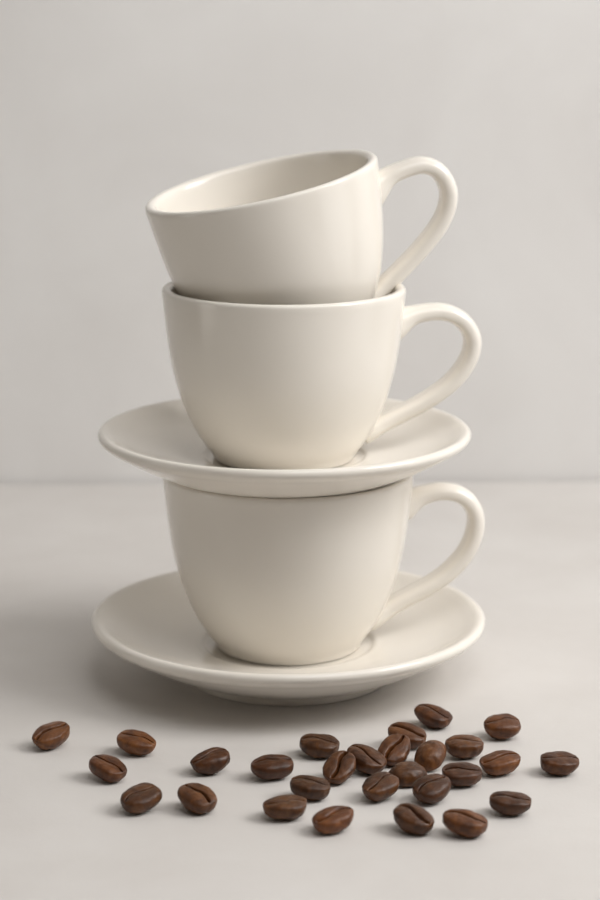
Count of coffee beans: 28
